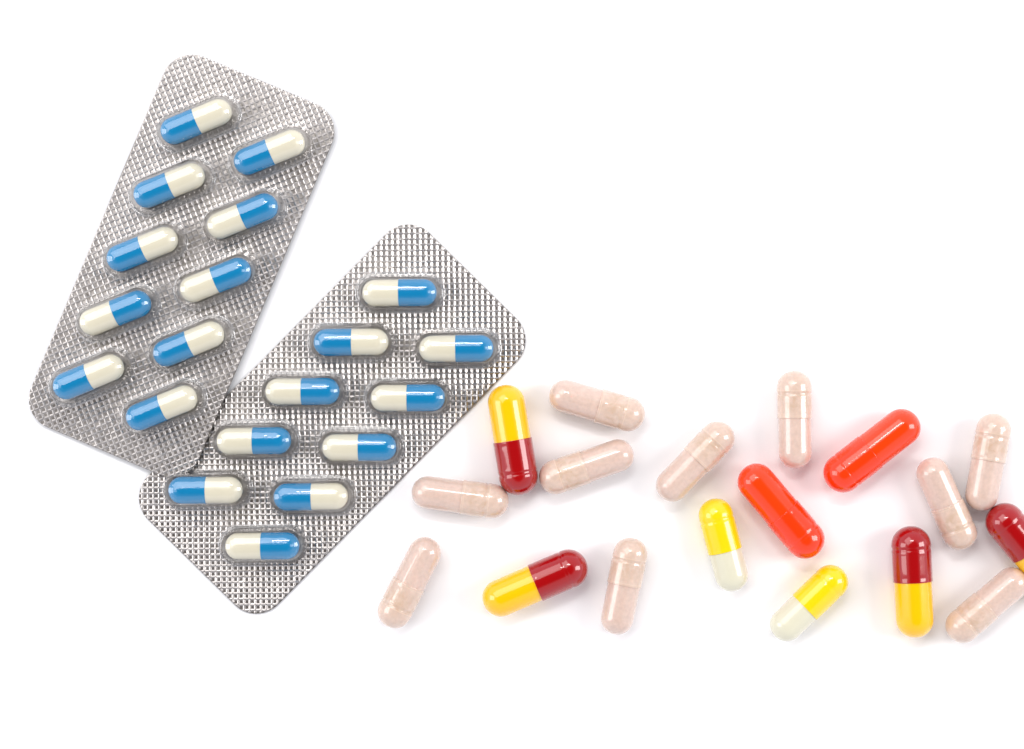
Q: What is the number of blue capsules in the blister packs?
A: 20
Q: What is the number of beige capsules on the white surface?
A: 10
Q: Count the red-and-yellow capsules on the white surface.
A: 4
